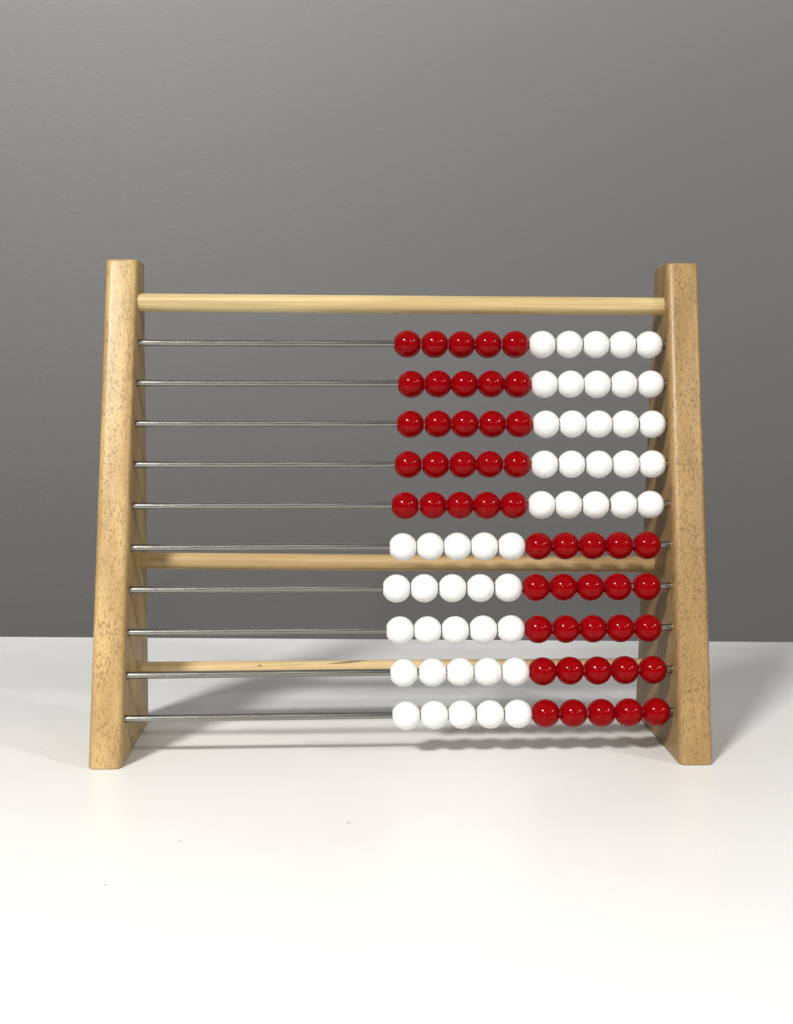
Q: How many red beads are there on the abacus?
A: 50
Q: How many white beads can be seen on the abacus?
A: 50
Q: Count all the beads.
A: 100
